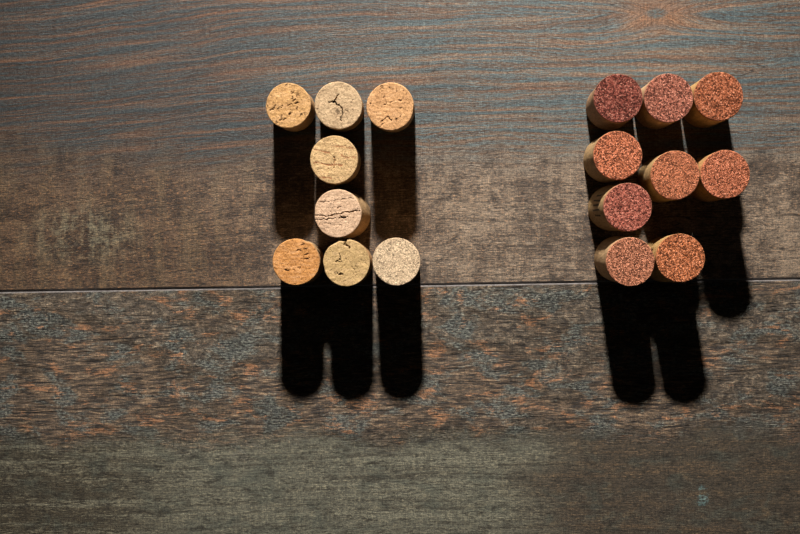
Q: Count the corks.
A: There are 17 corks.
